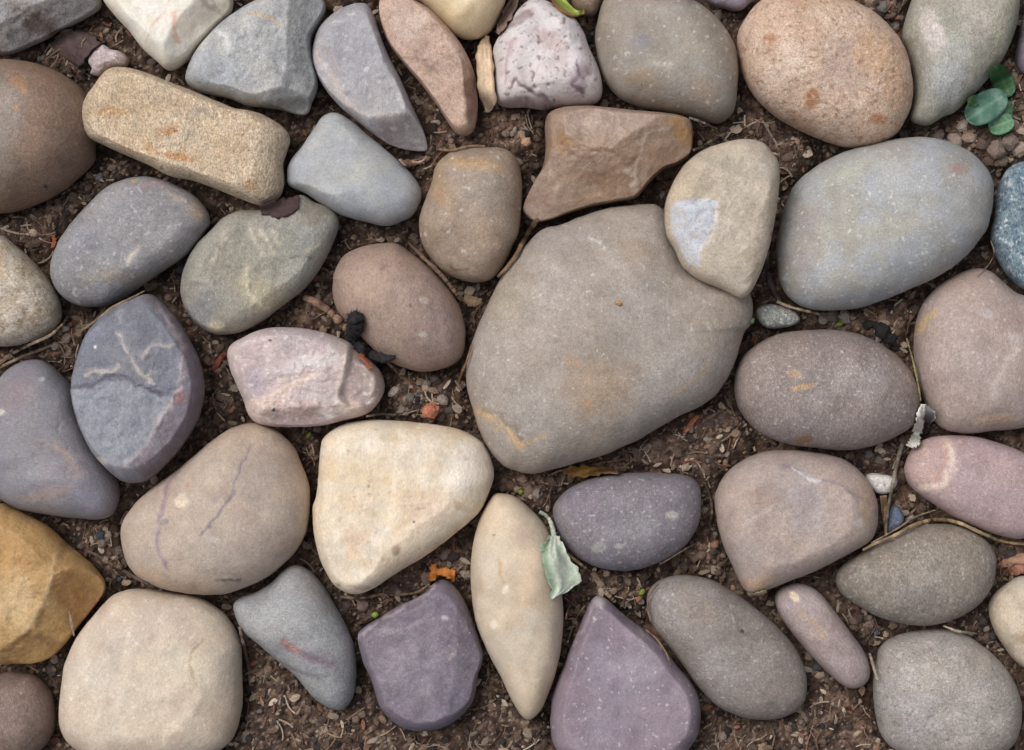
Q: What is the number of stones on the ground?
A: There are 52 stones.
